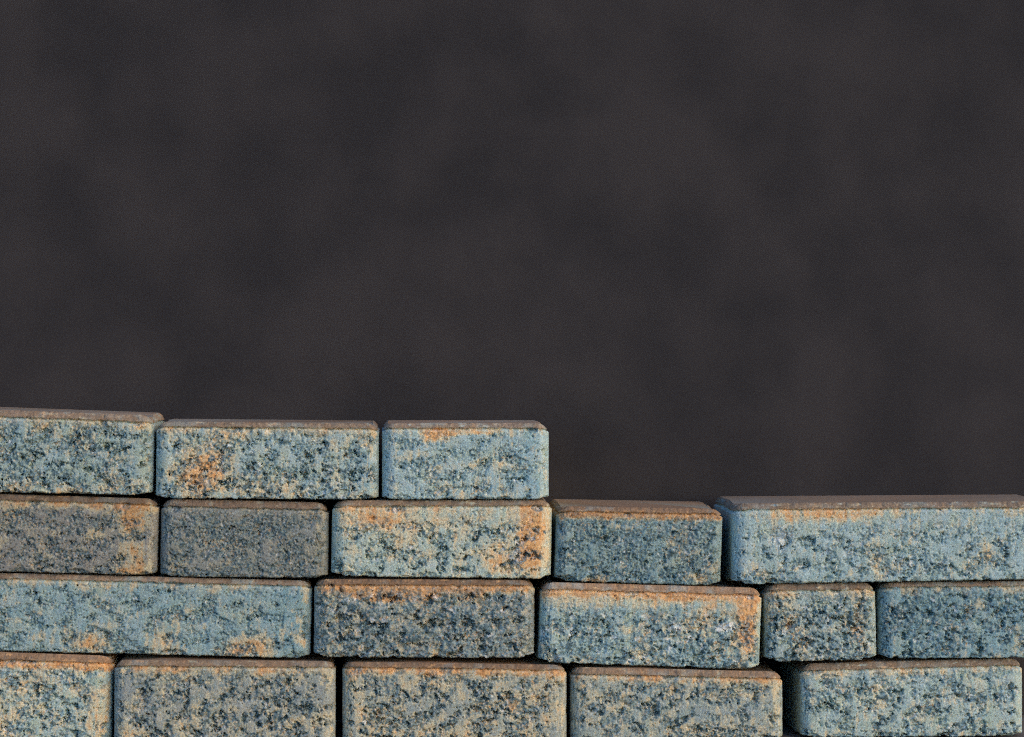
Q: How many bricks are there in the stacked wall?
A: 18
